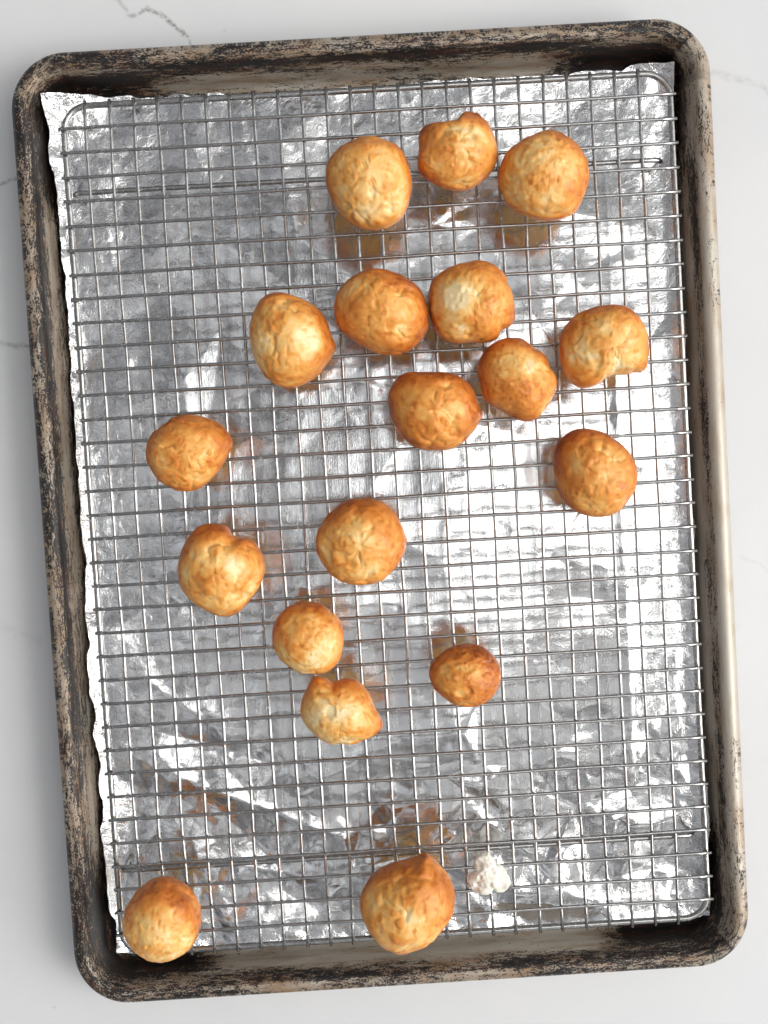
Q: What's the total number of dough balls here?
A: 18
